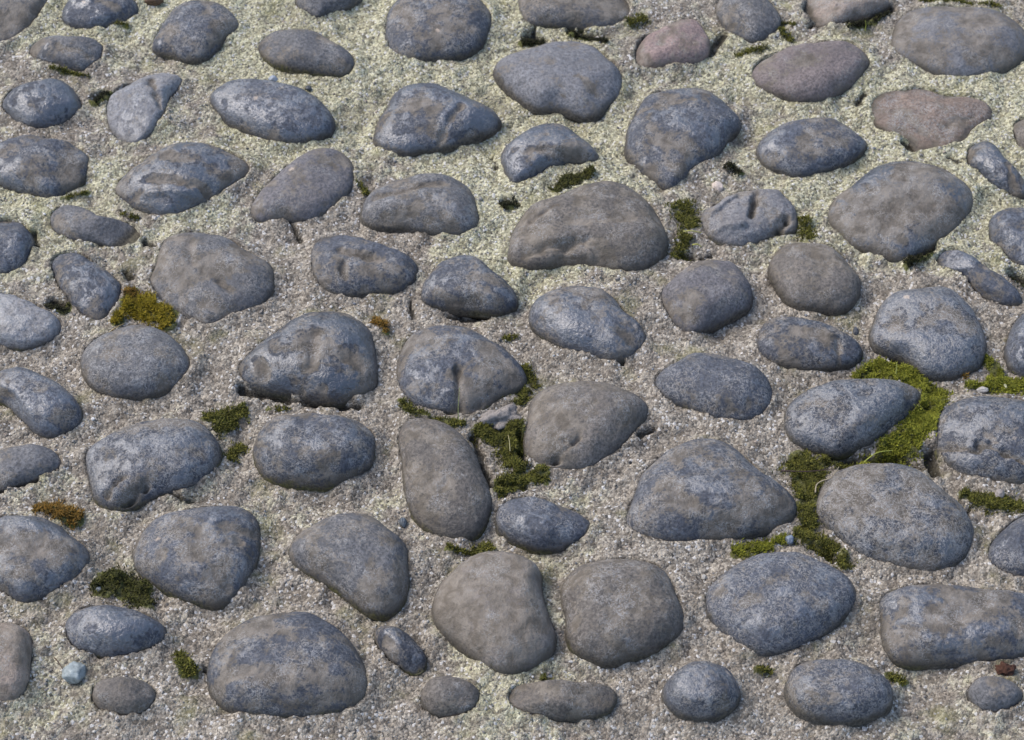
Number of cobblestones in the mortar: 79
